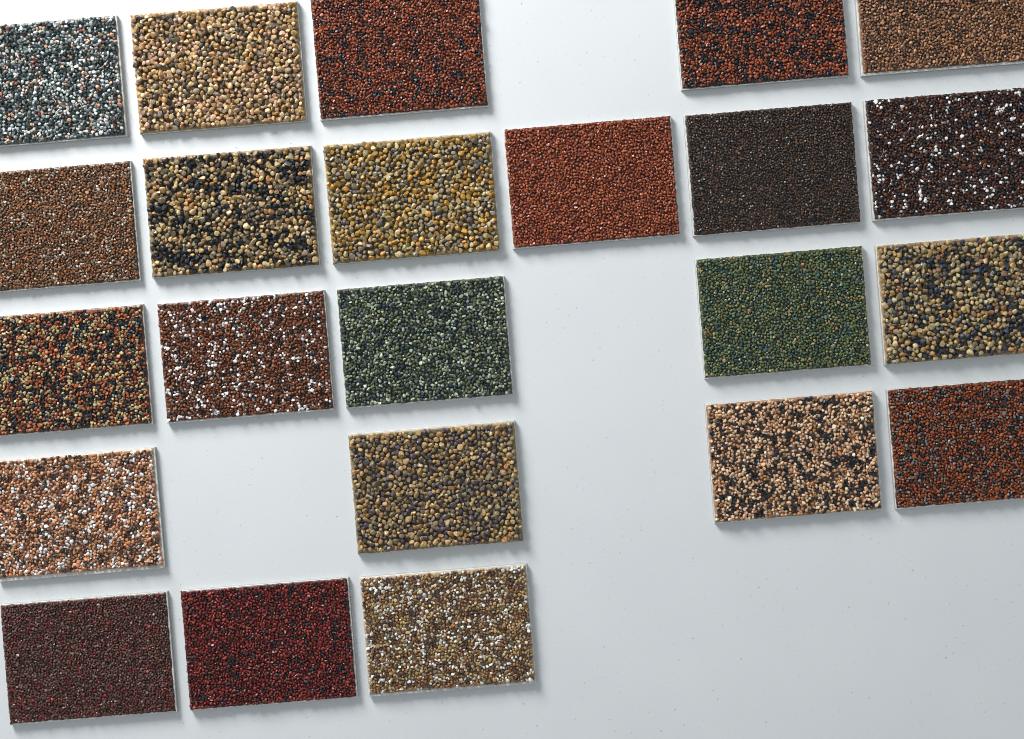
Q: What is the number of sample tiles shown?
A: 23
